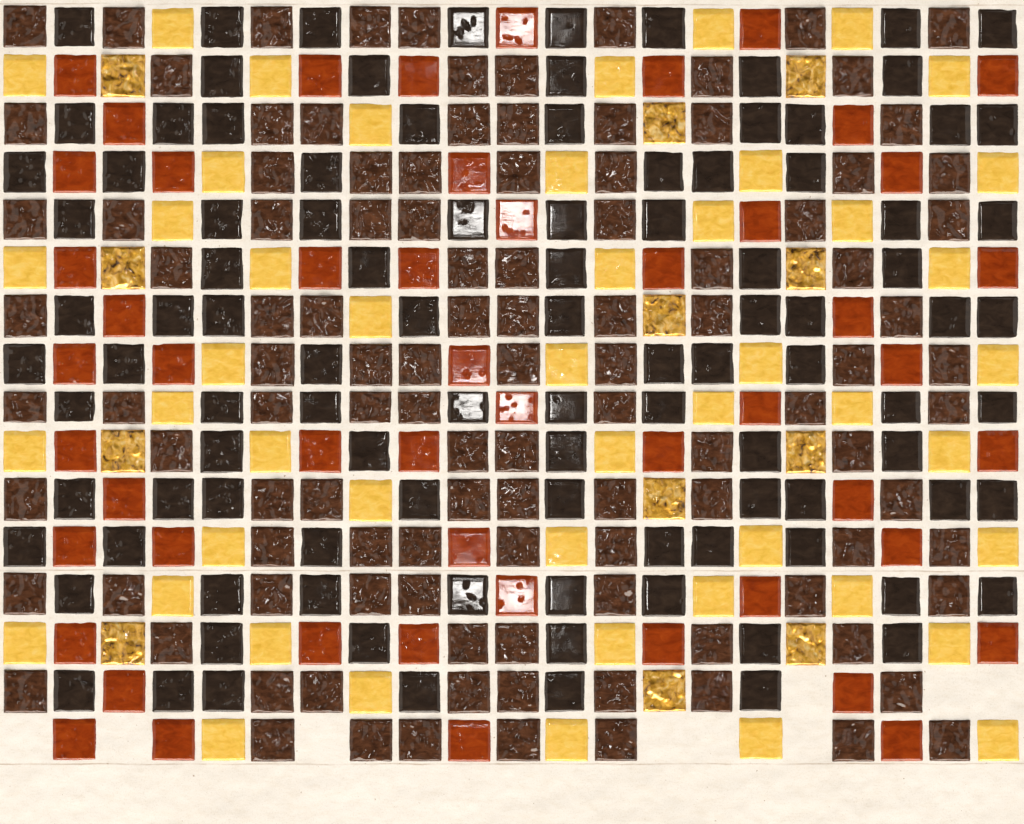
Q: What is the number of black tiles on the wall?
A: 103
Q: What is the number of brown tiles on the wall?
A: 112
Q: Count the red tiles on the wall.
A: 52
